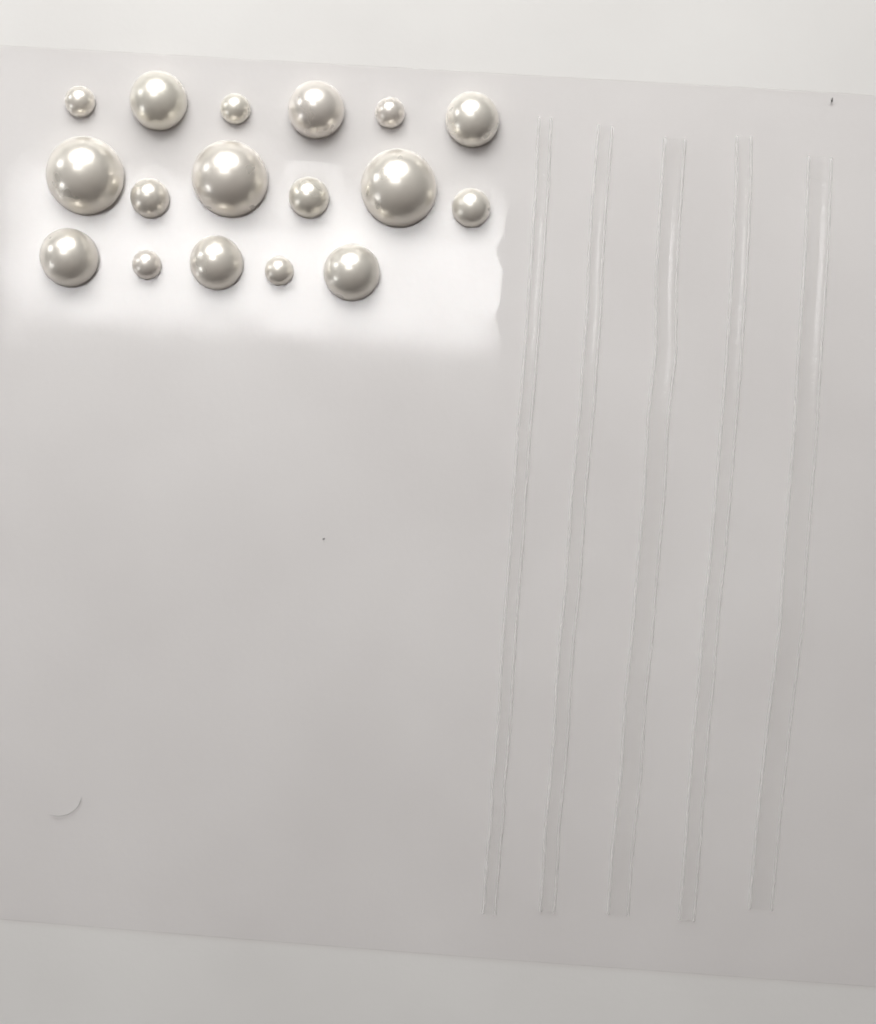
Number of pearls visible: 17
